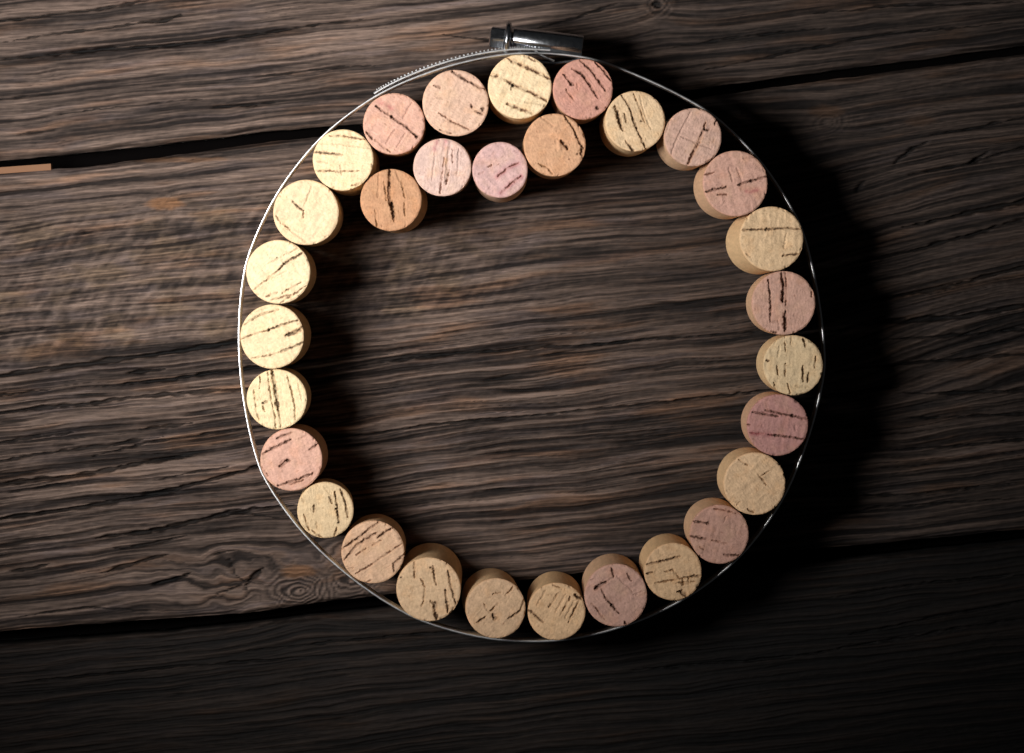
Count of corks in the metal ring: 30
